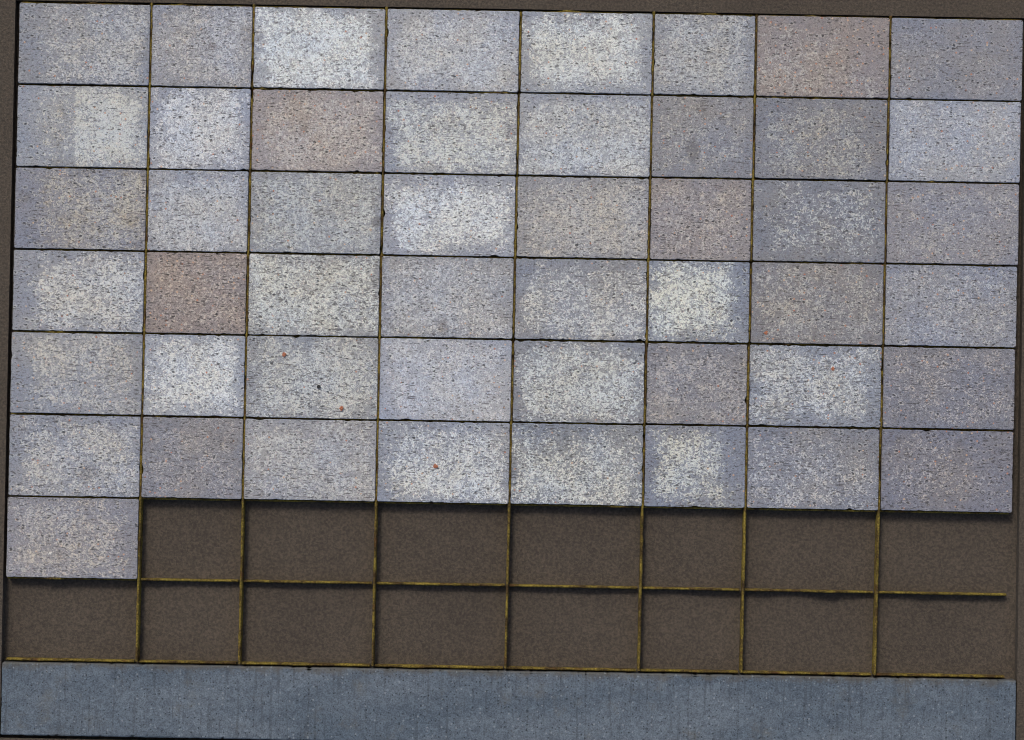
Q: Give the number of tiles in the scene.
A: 49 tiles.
